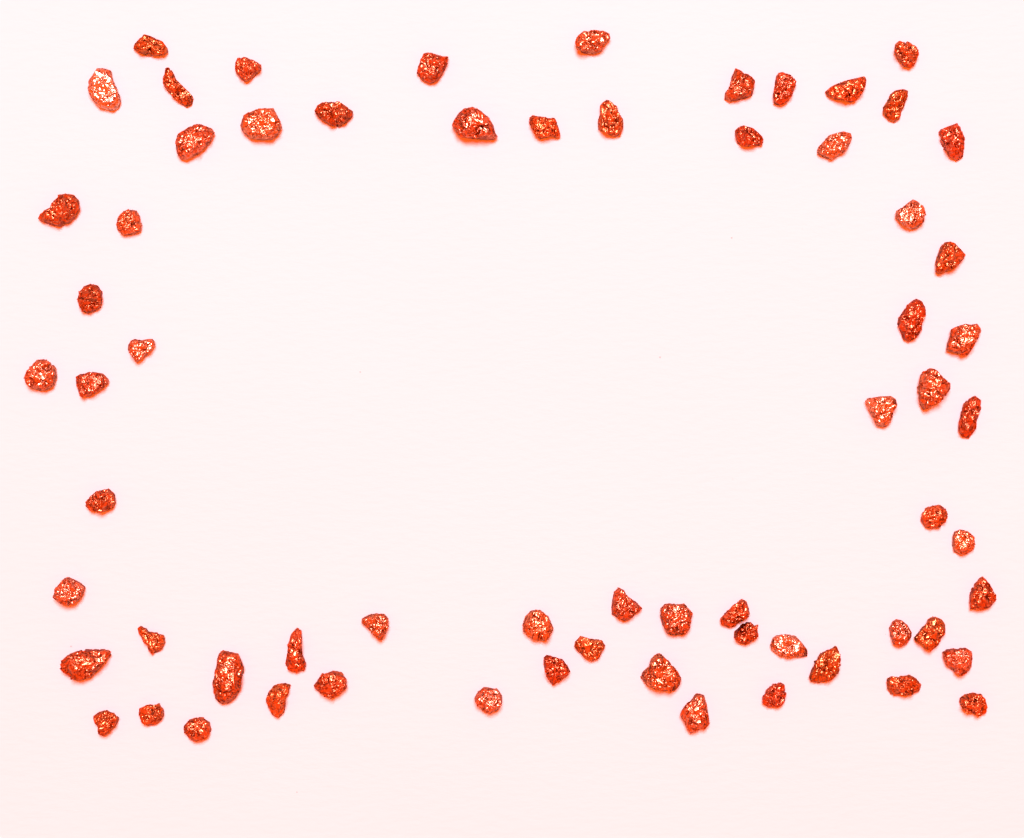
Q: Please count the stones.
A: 66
